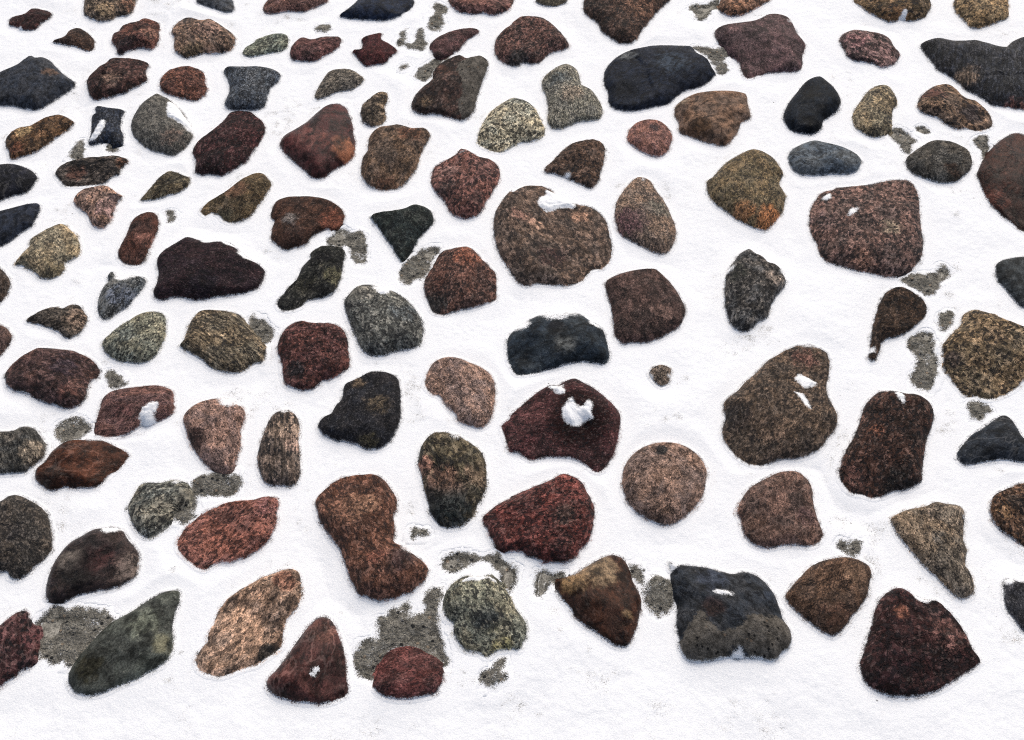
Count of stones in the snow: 114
